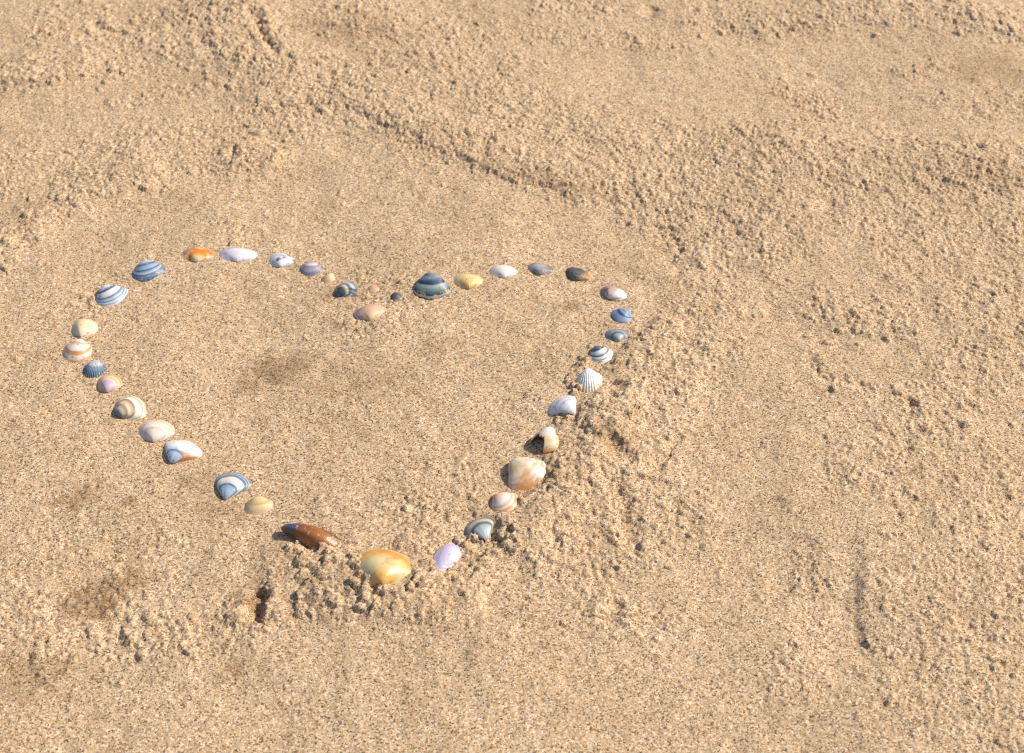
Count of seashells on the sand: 38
